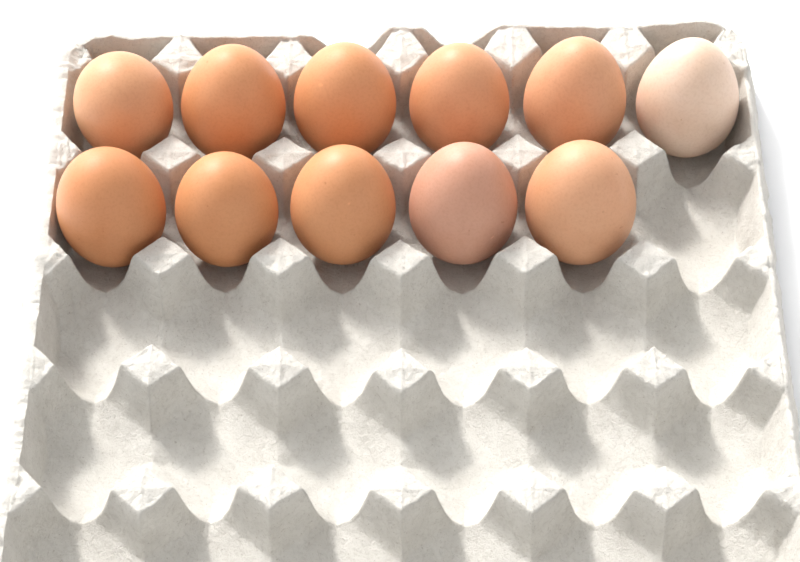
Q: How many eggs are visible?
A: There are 11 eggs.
